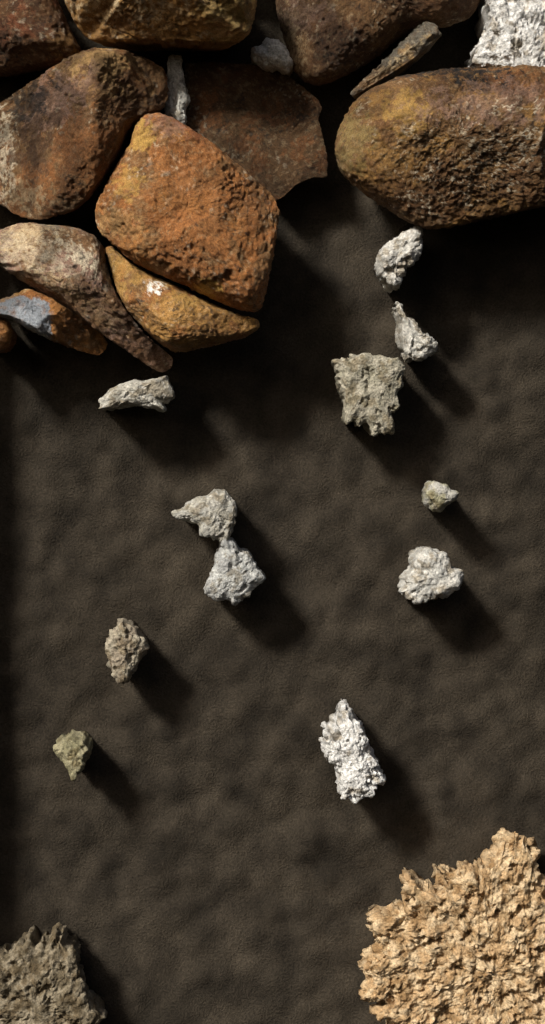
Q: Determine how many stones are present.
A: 12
